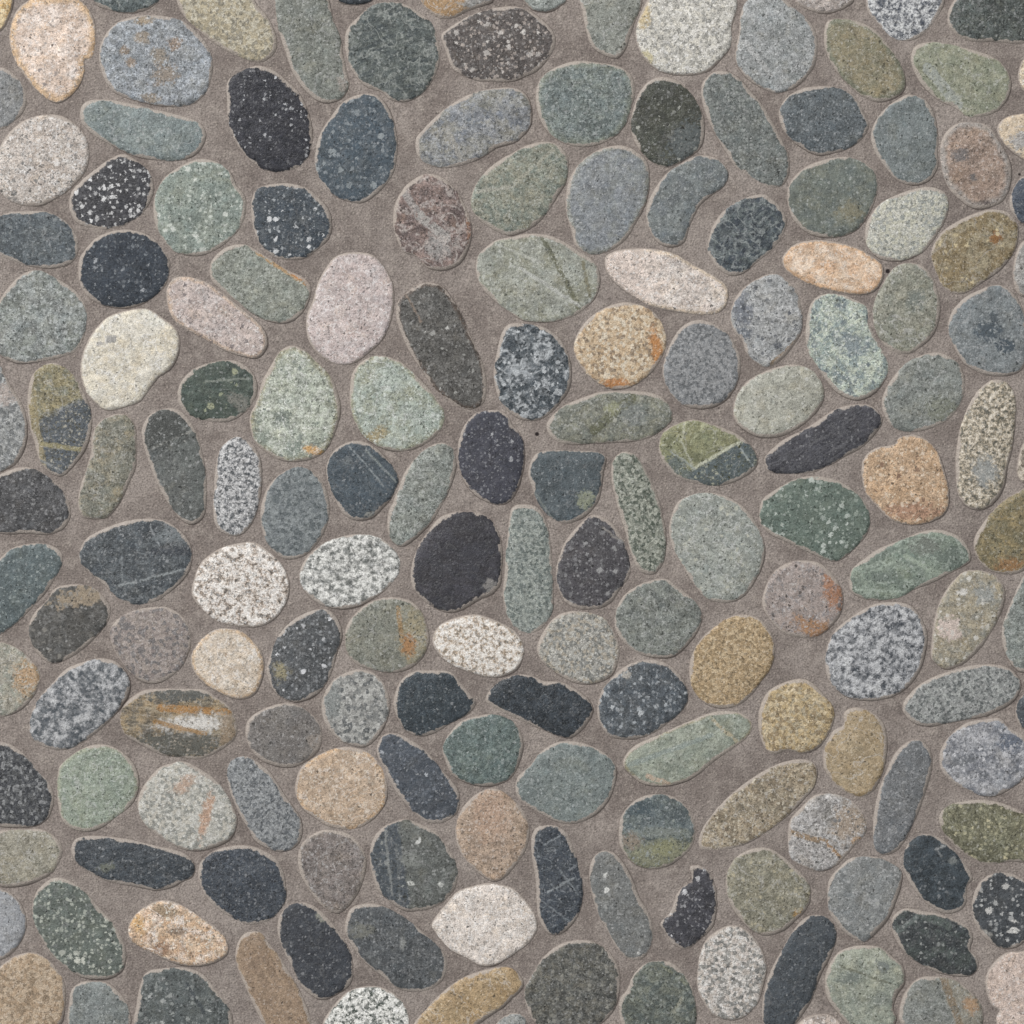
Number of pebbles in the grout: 173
